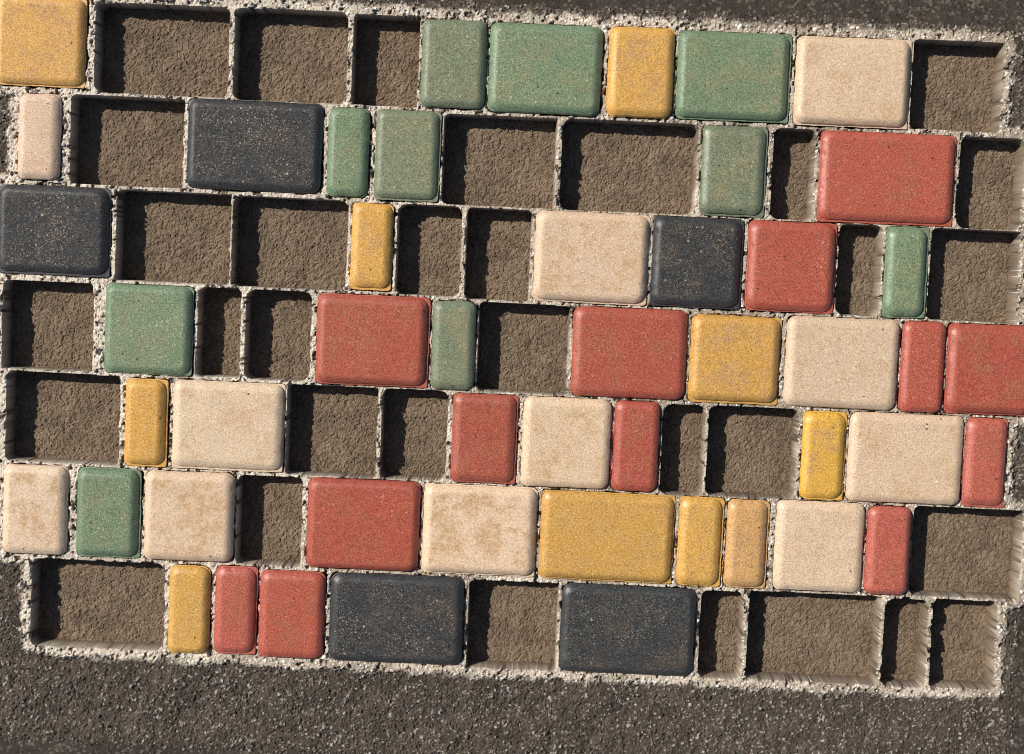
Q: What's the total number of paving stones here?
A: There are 49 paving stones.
